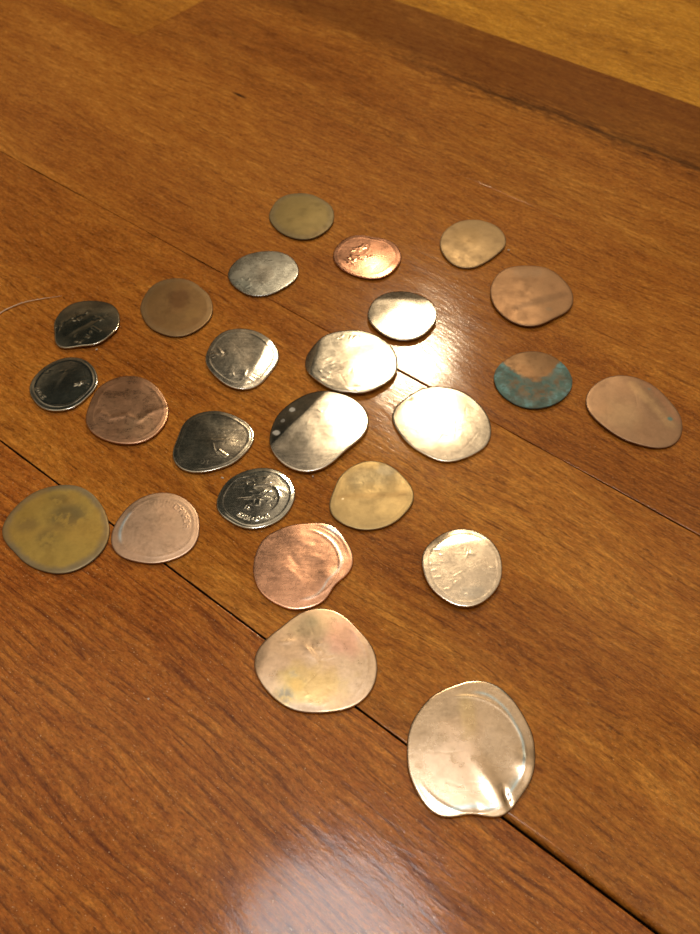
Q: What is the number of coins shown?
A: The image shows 25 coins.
